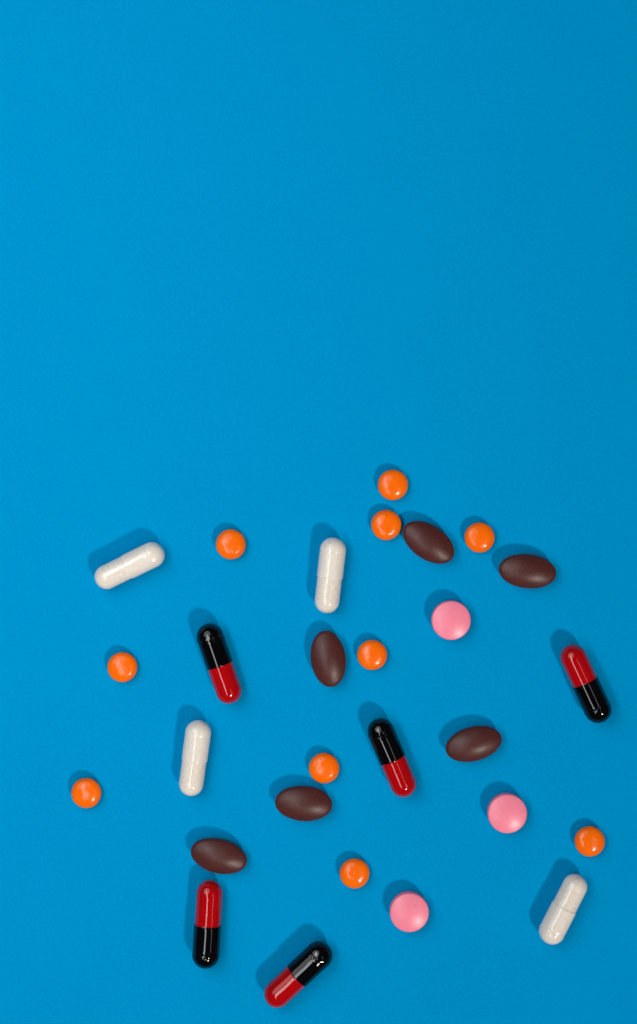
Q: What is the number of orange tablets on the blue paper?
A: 10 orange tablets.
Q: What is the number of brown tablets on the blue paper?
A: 6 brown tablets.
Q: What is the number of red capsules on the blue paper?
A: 5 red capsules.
